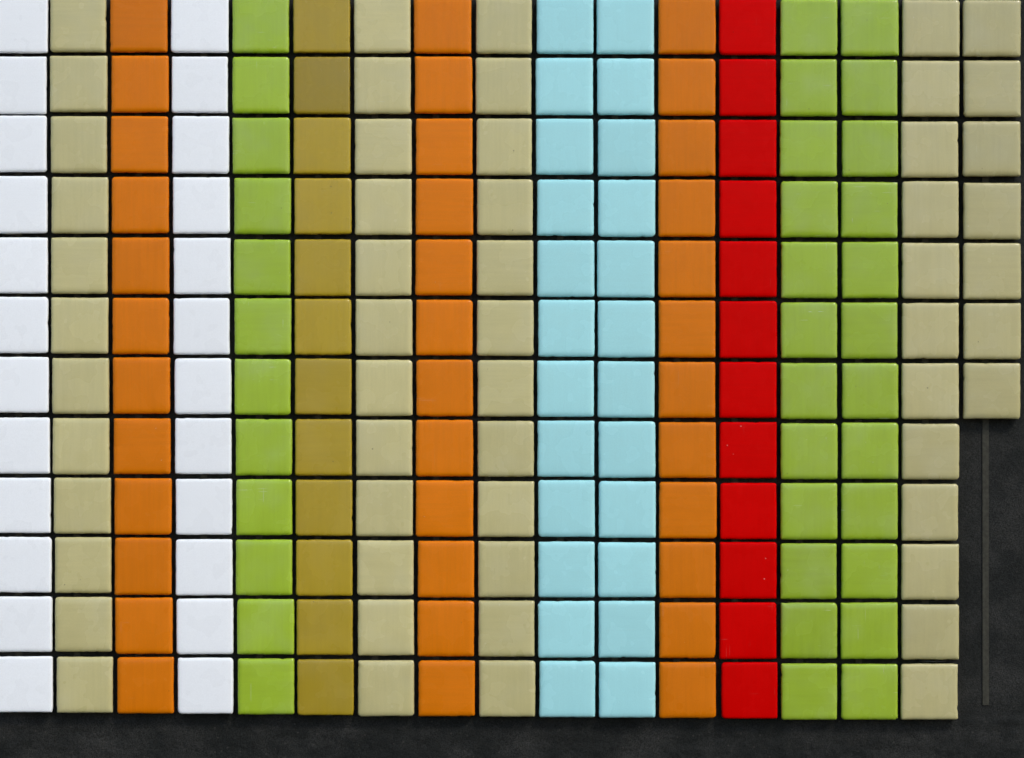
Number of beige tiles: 55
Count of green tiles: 36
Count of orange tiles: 36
